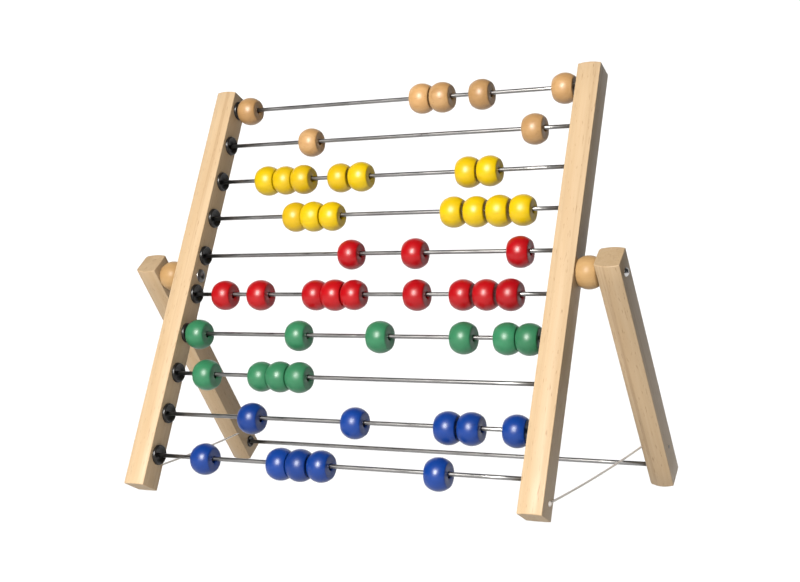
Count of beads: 53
